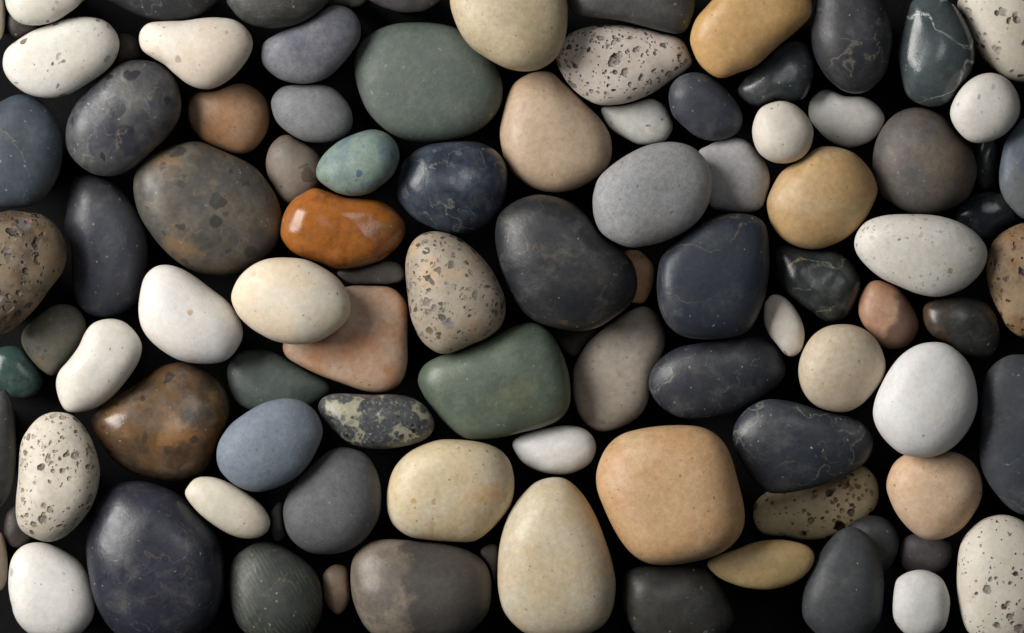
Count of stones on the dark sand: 99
